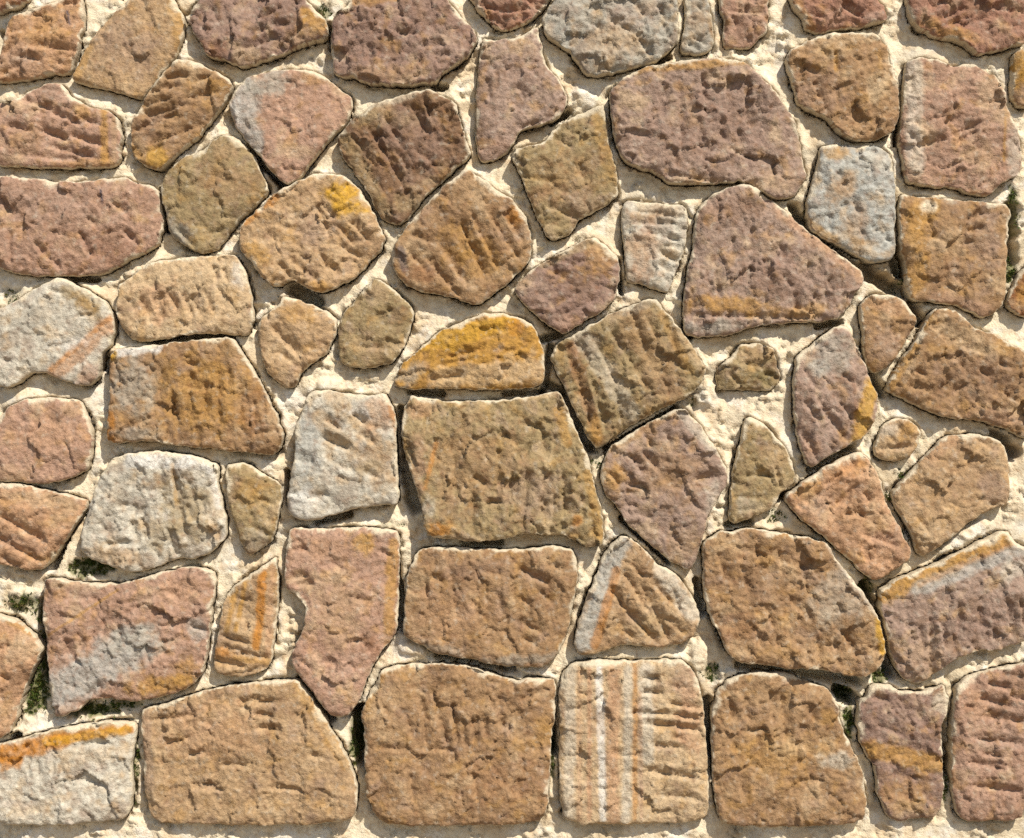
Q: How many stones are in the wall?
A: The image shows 68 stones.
